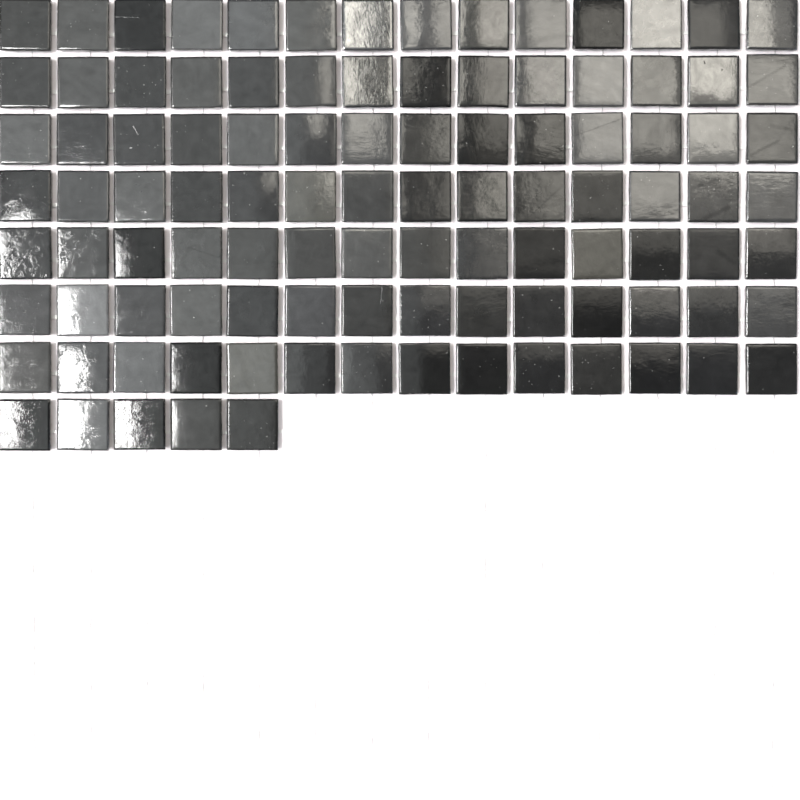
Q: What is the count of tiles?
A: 103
